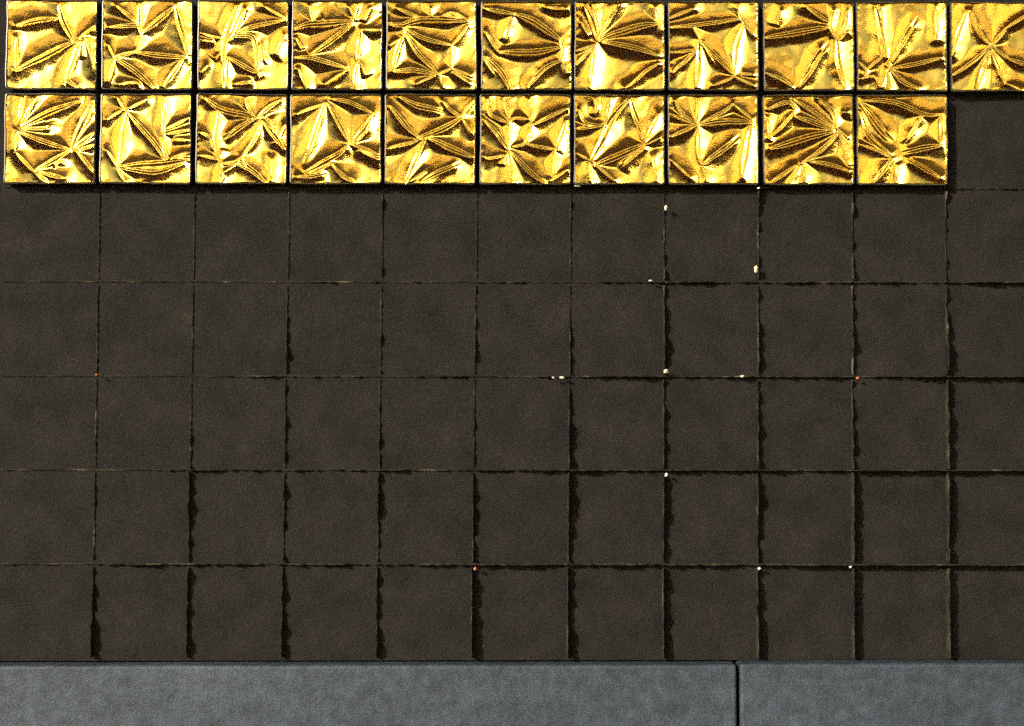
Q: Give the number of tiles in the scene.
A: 21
